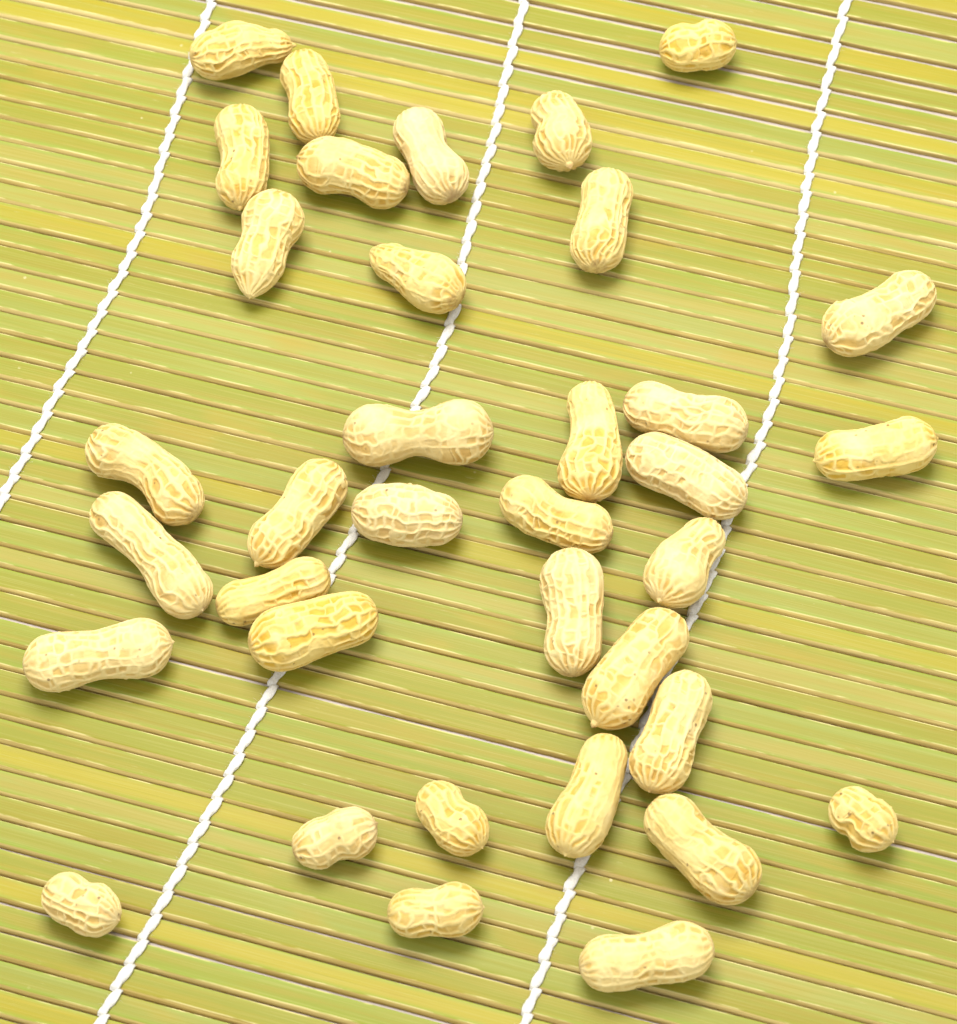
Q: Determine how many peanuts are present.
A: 36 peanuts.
